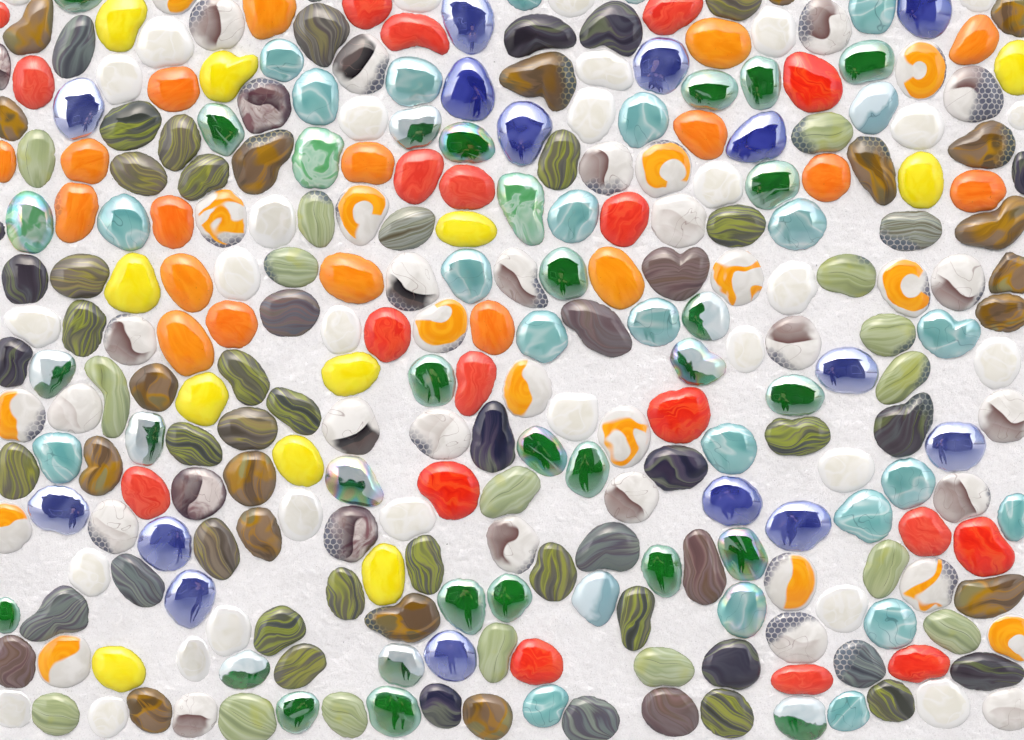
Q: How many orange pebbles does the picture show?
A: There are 18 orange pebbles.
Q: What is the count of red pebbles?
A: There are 19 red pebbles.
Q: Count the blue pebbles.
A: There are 15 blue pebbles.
